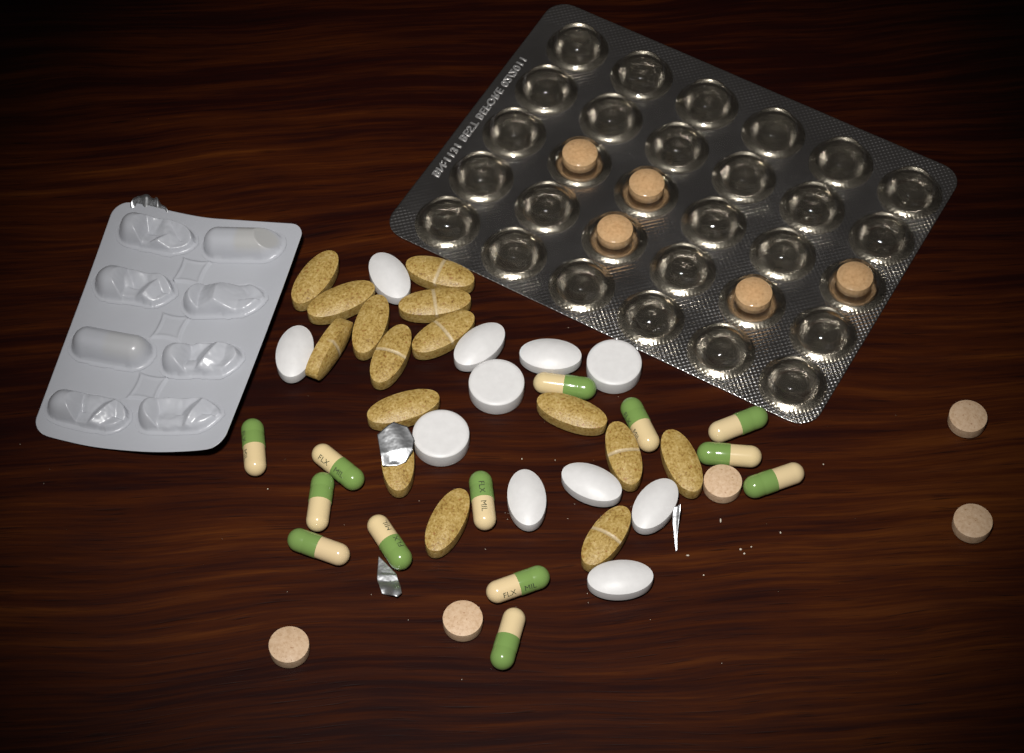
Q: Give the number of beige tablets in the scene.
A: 10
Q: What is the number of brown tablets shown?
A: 15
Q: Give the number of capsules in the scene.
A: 13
